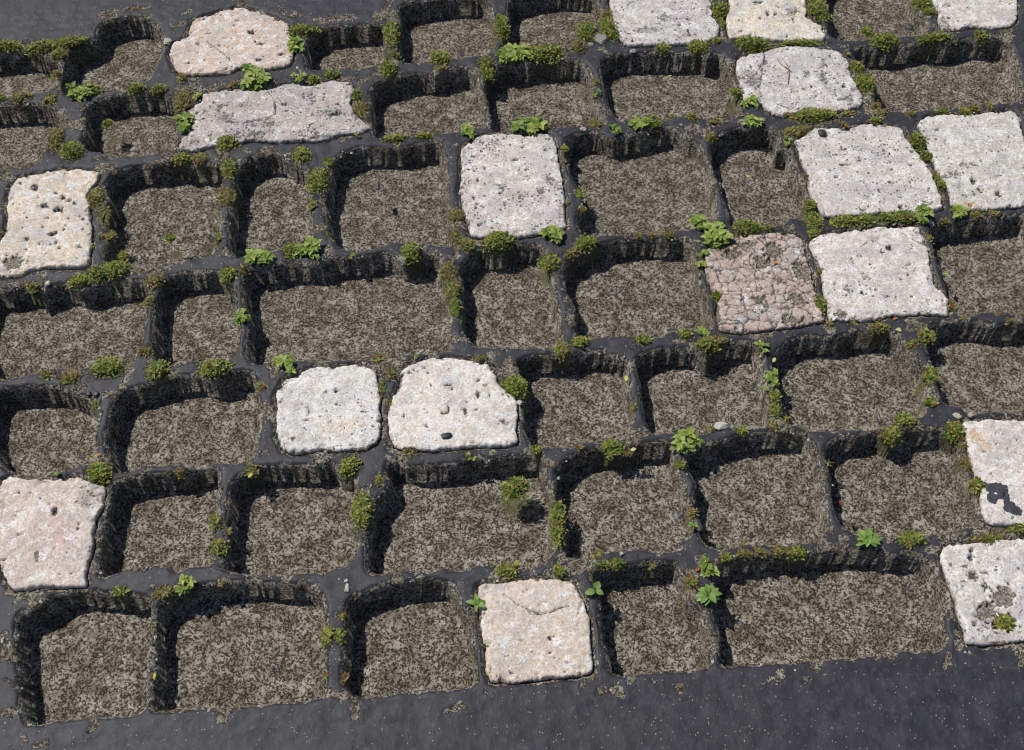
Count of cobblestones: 18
